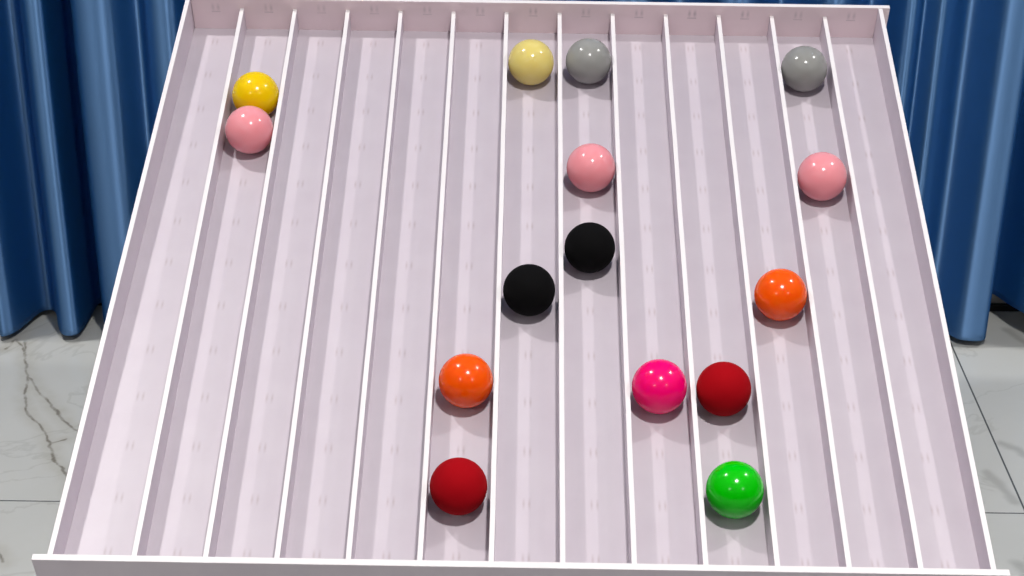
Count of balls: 15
